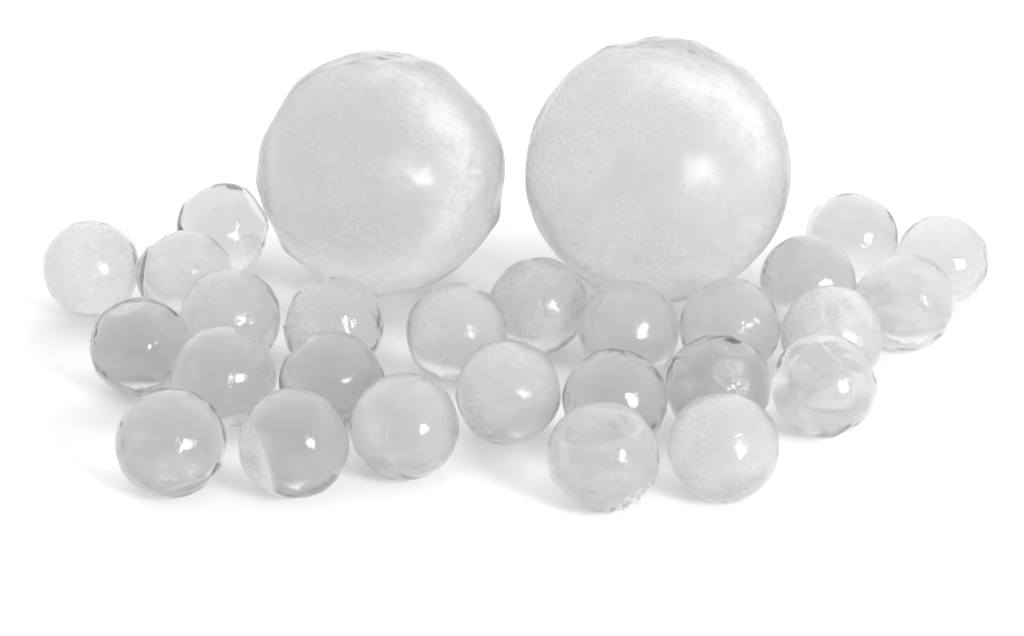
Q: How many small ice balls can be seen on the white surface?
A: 26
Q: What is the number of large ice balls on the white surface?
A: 2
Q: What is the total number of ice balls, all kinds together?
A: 28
